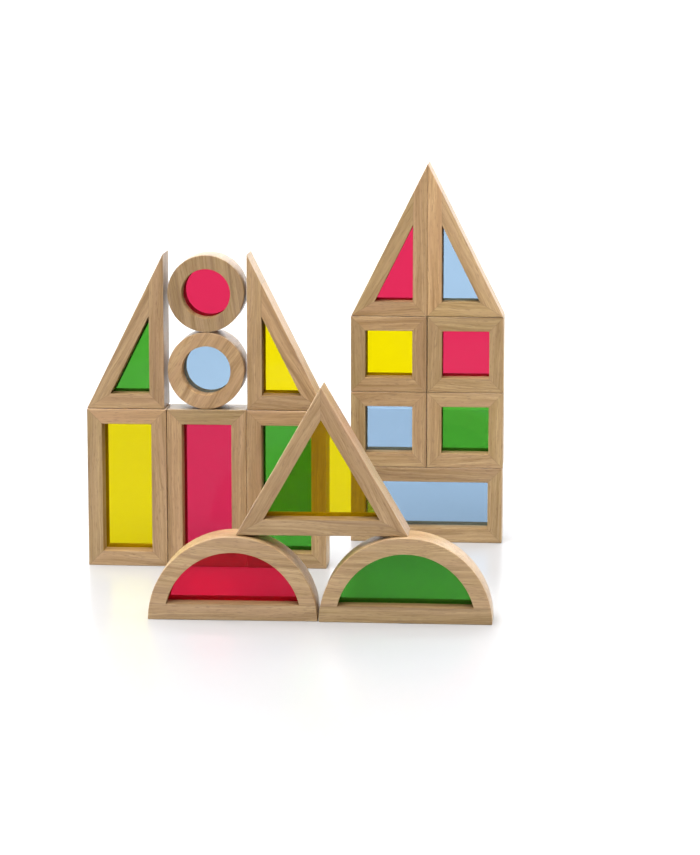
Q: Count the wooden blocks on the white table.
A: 17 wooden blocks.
